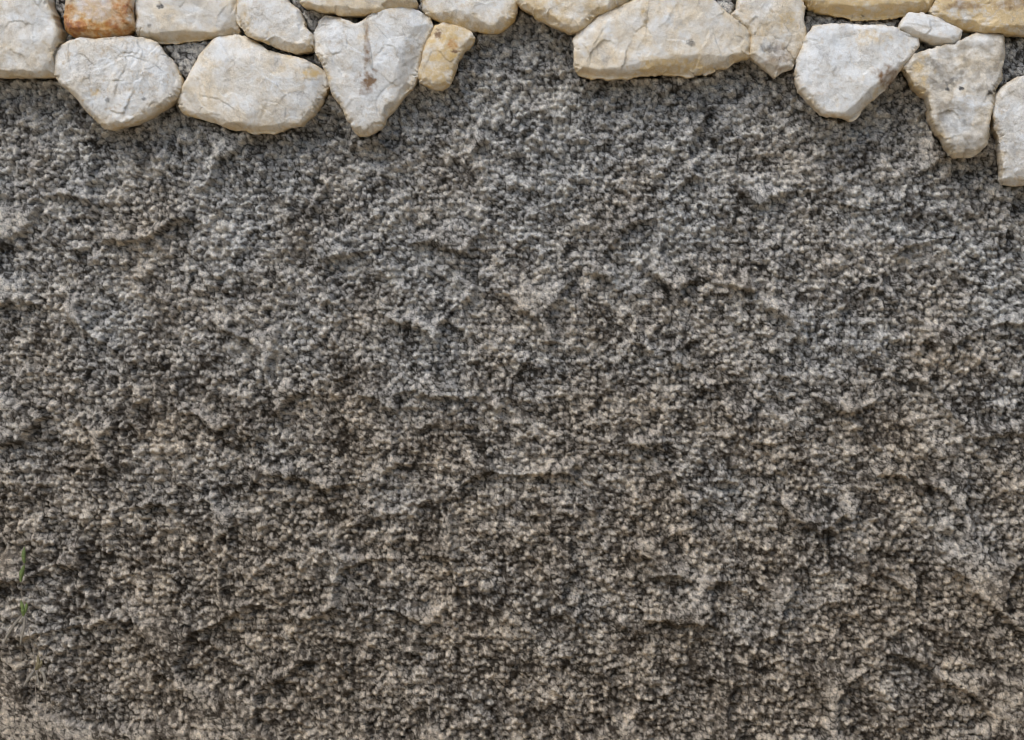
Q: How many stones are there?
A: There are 19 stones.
